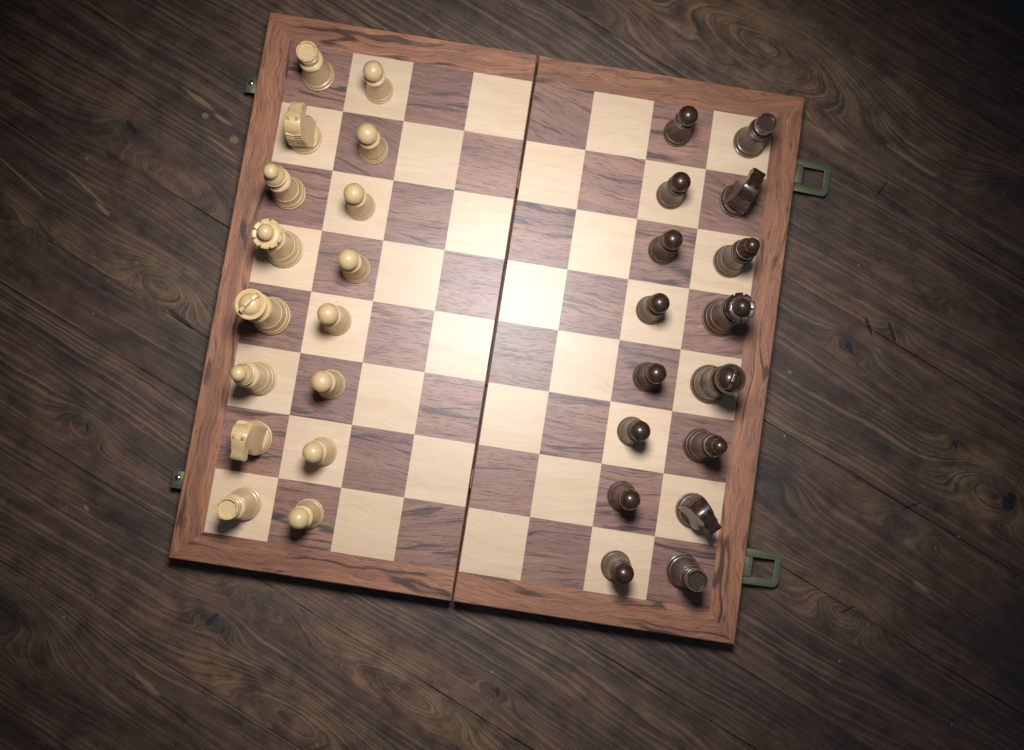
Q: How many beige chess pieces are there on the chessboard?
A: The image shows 16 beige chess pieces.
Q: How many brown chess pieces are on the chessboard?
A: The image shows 16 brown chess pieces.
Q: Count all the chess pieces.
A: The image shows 32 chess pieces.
